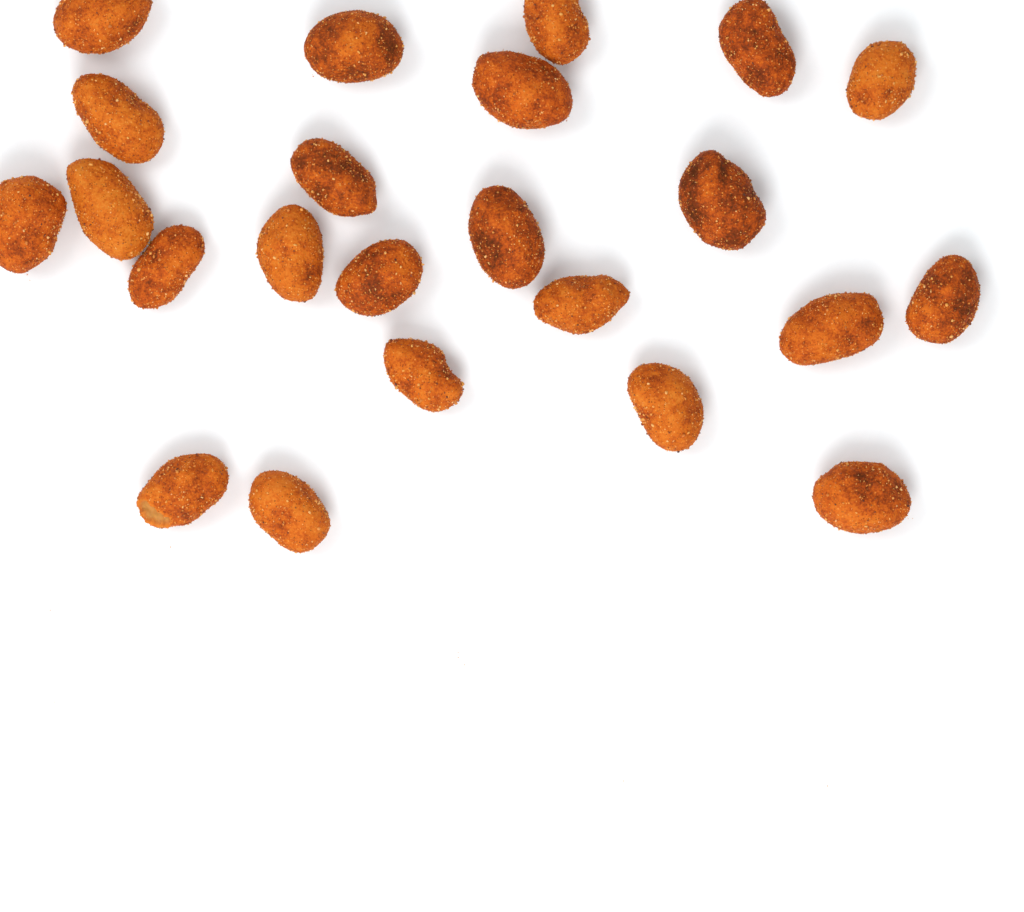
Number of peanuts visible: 23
